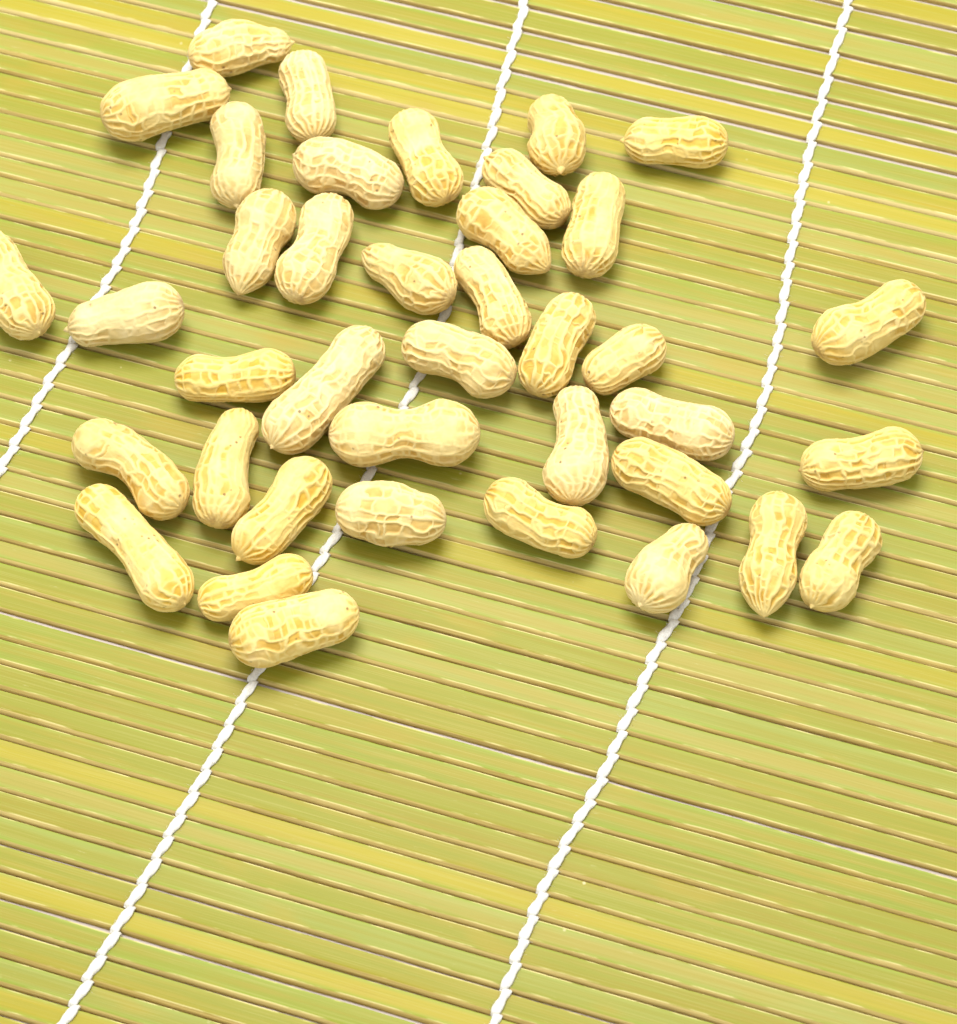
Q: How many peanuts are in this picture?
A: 39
